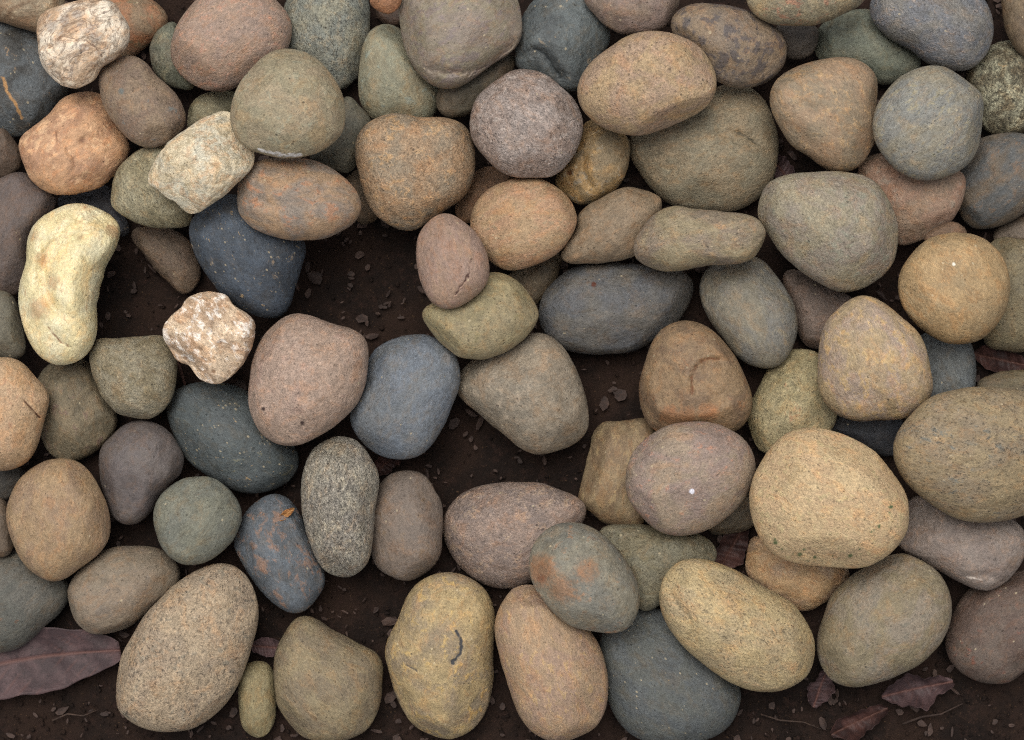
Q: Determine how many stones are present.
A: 104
